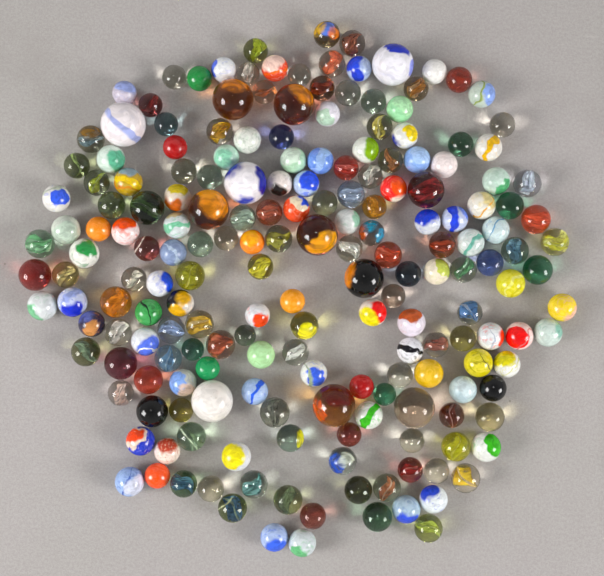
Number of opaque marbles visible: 87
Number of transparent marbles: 108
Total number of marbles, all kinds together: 195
